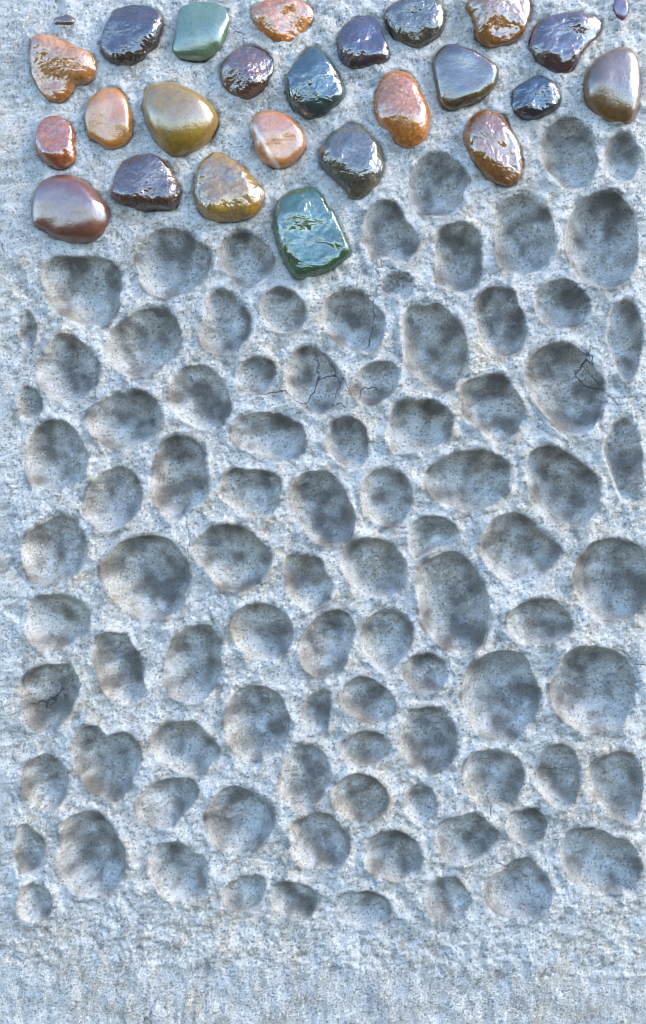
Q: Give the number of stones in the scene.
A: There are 26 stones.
